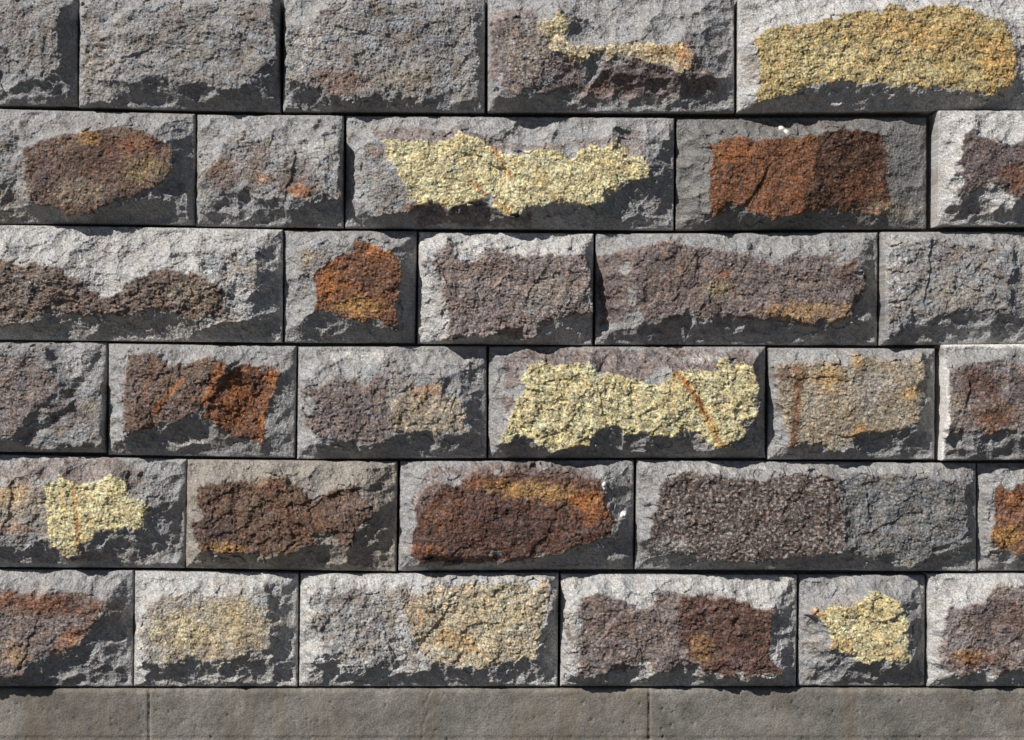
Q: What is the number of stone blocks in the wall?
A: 32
